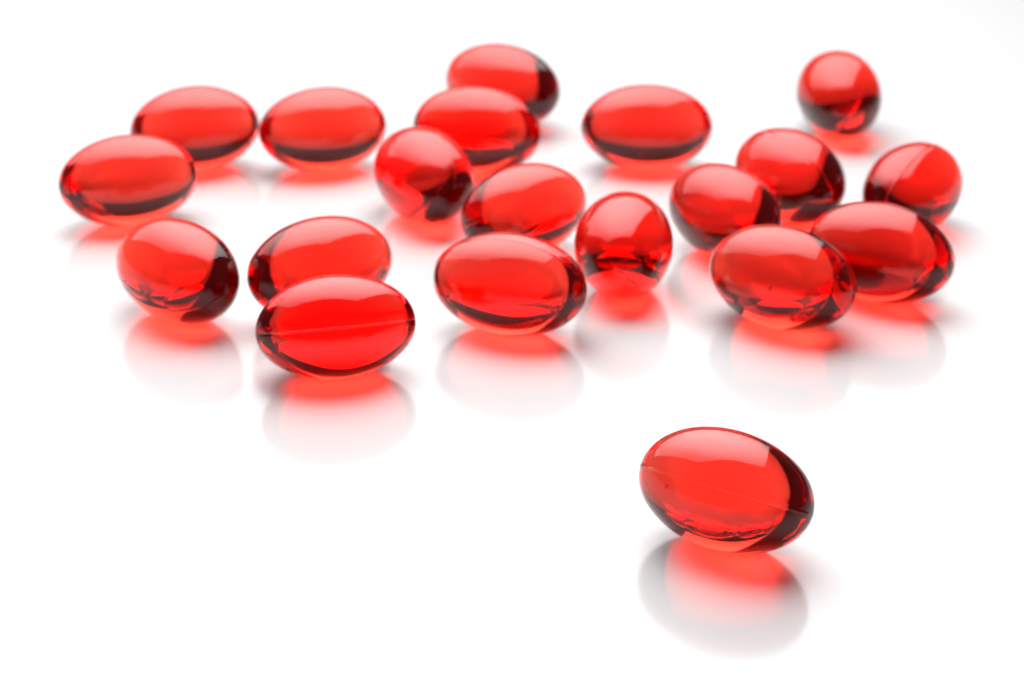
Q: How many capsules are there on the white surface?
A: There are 20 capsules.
